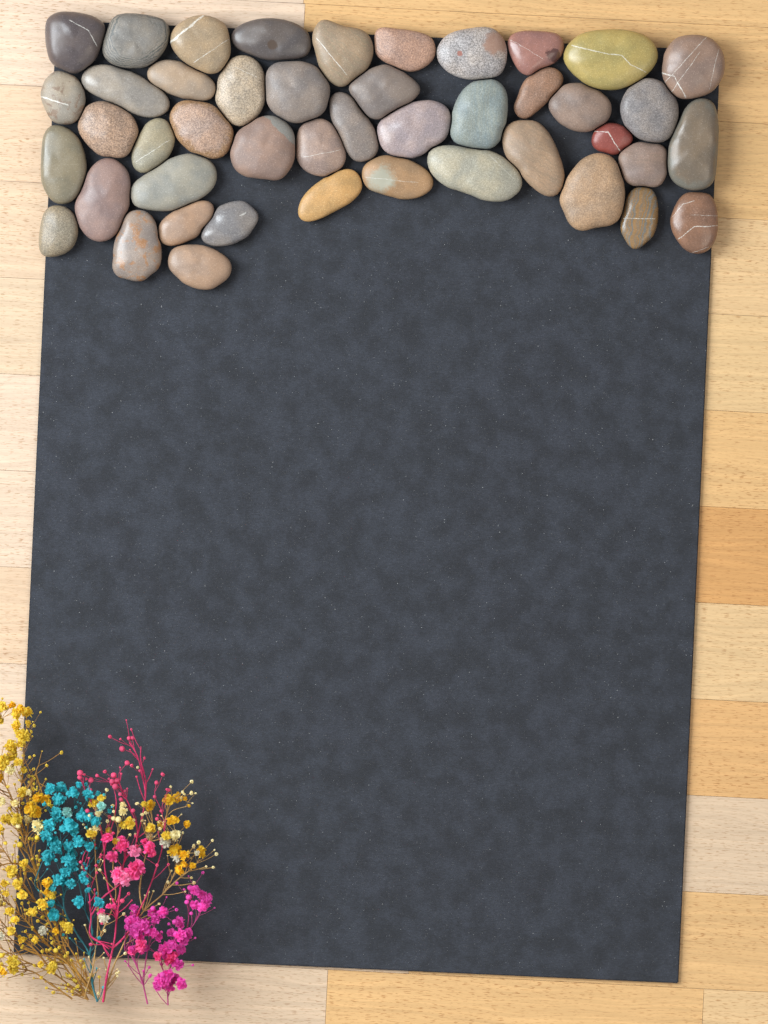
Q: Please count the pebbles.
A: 45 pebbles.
